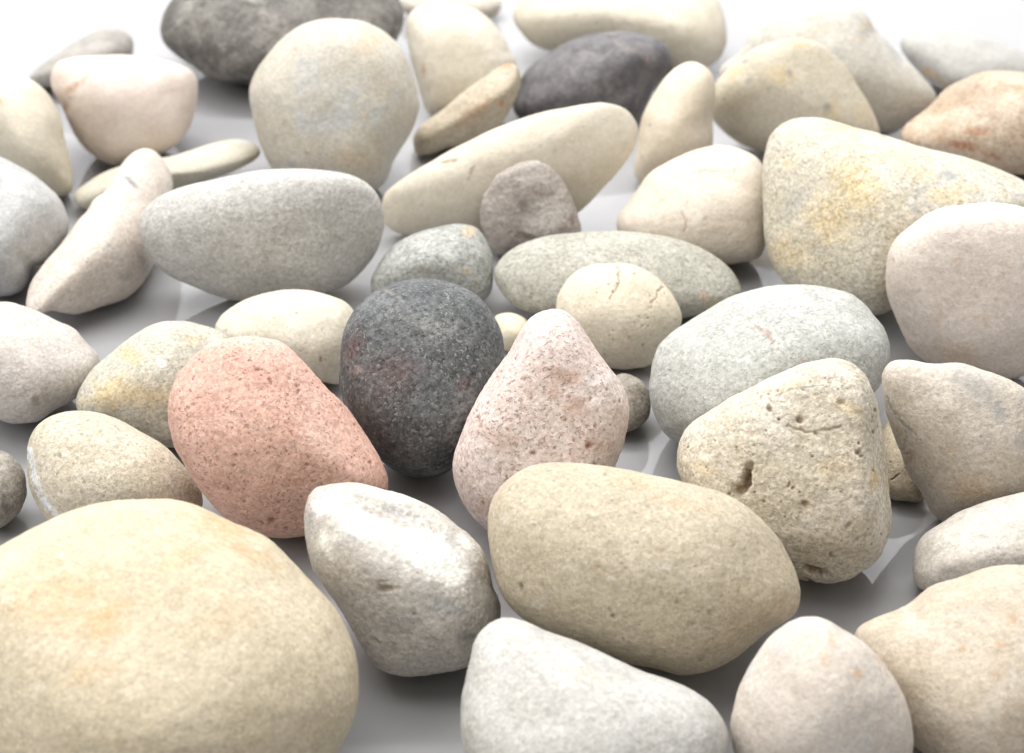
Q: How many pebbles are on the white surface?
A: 48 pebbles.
